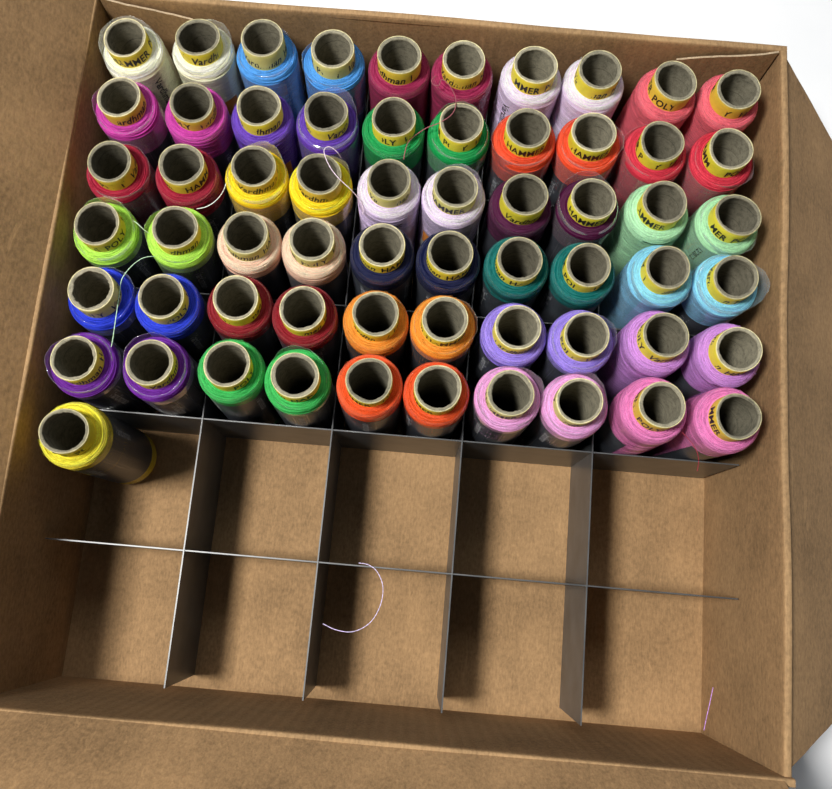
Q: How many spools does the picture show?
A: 61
